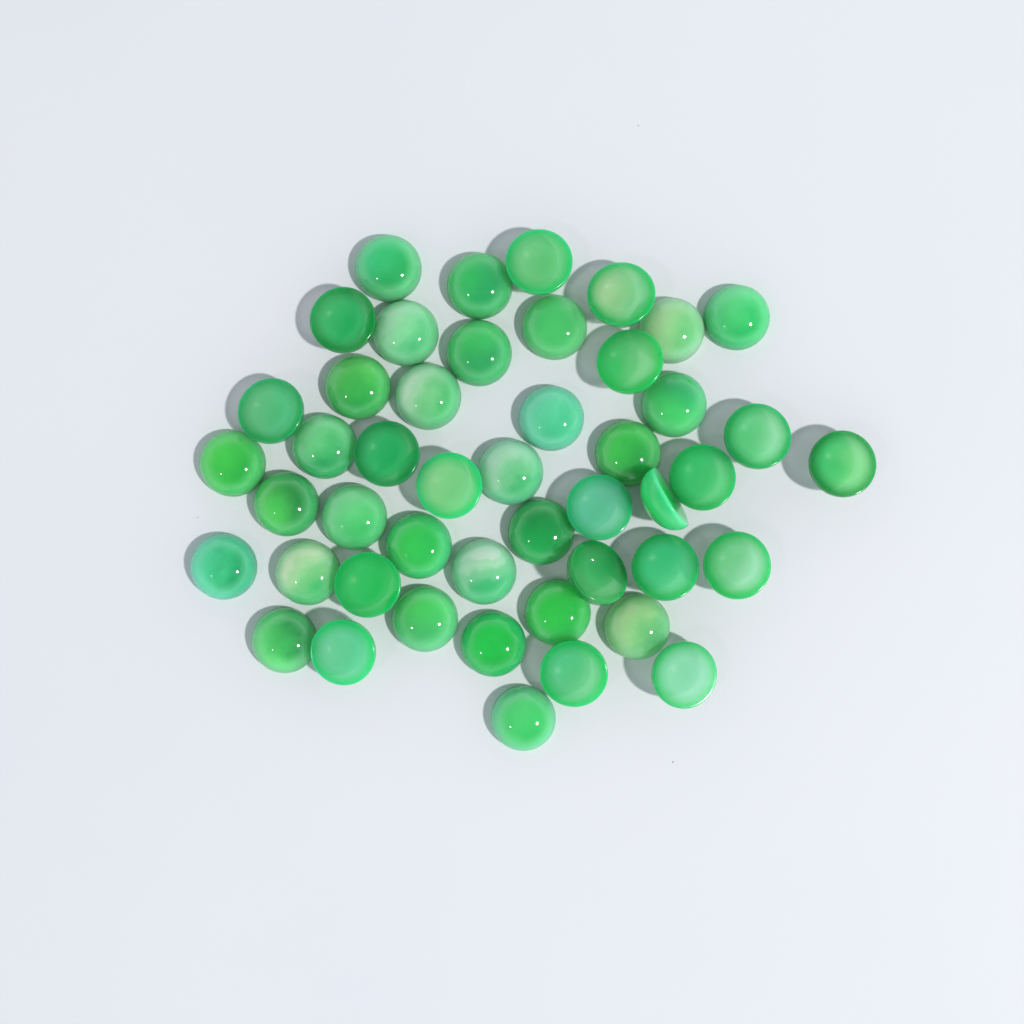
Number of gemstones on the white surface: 47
